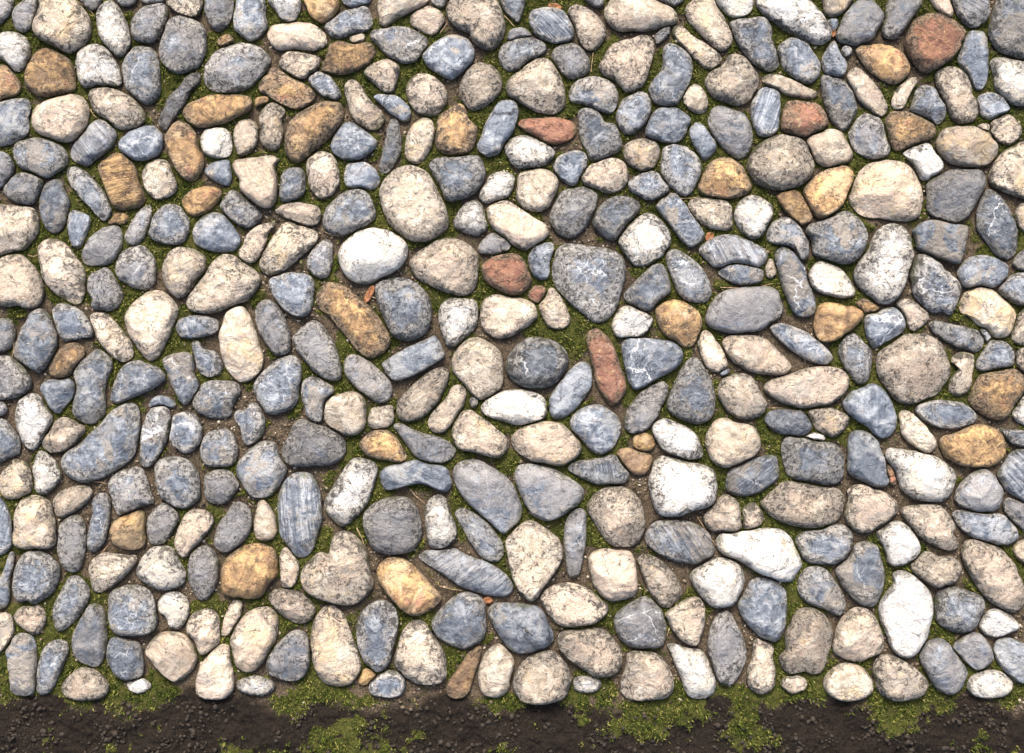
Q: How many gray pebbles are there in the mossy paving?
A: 195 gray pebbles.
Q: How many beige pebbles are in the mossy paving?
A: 127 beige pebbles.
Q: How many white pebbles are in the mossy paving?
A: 41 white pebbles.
